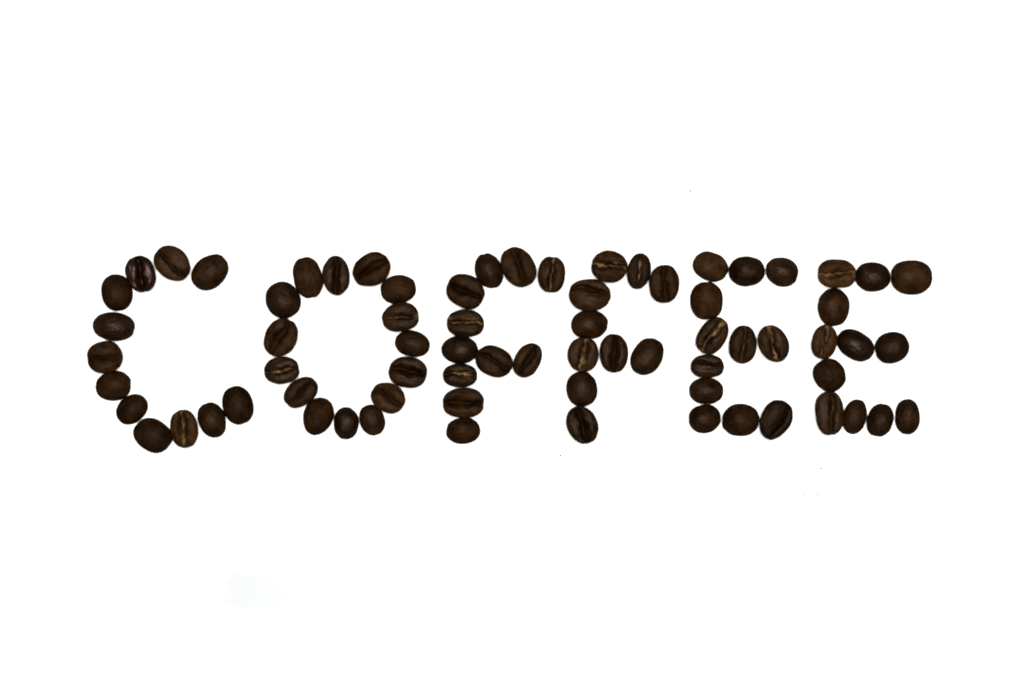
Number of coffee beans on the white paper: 72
